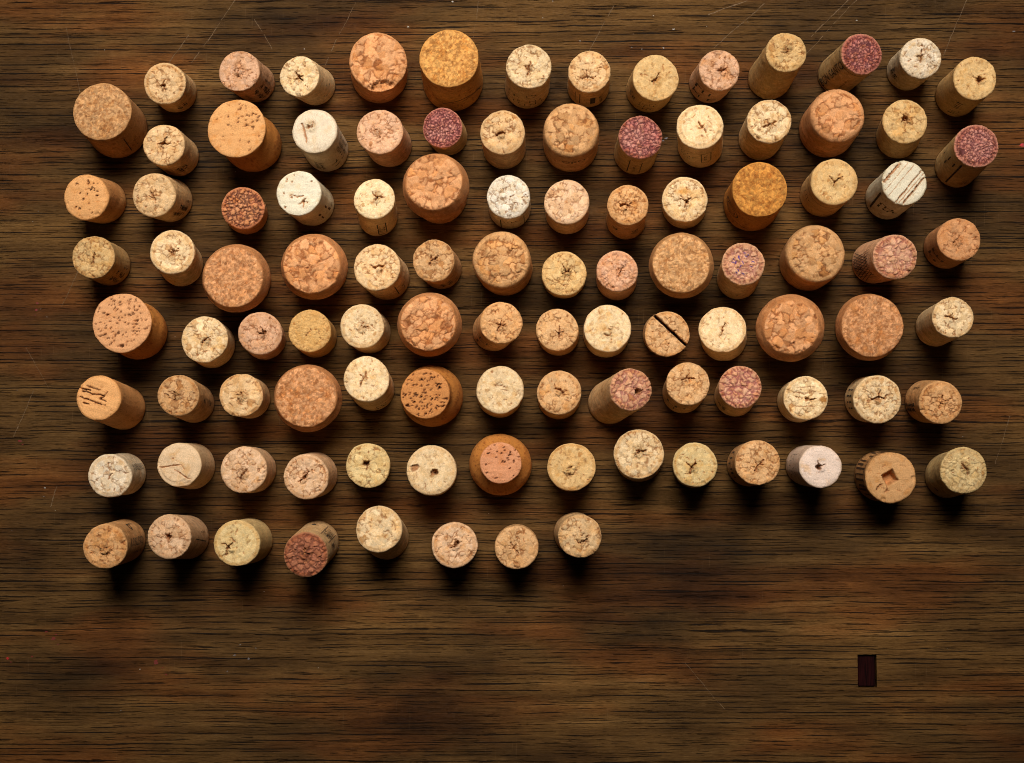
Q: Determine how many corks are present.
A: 104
